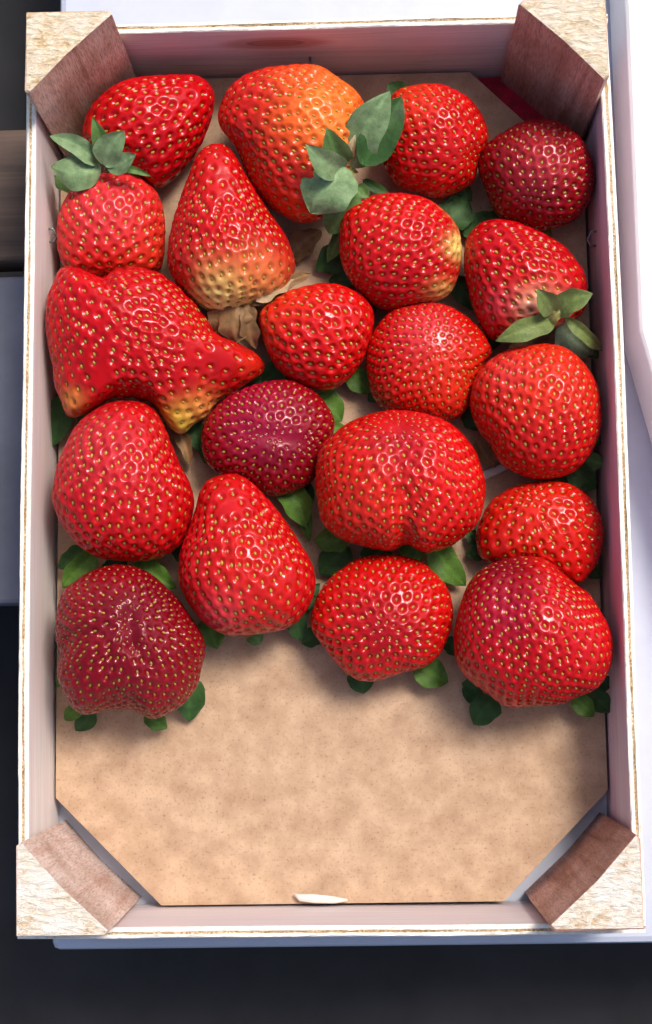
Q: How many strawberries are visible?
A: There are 20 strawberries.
